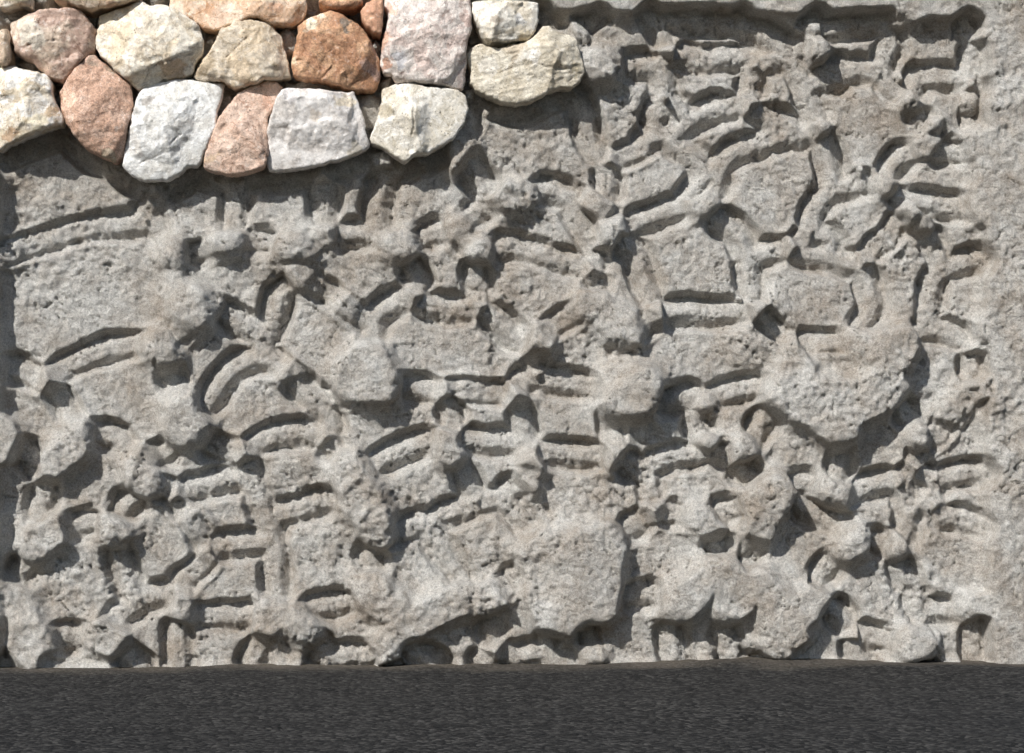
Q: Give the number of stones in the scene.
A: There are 19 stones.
